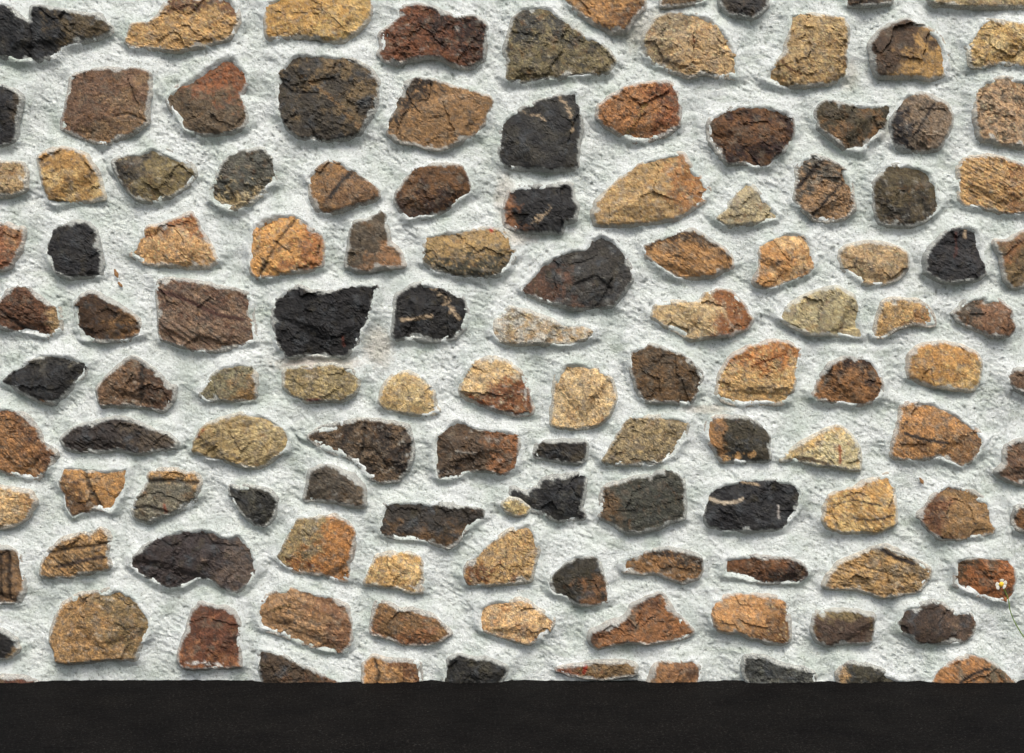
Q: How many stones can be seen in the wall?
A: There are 125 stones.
